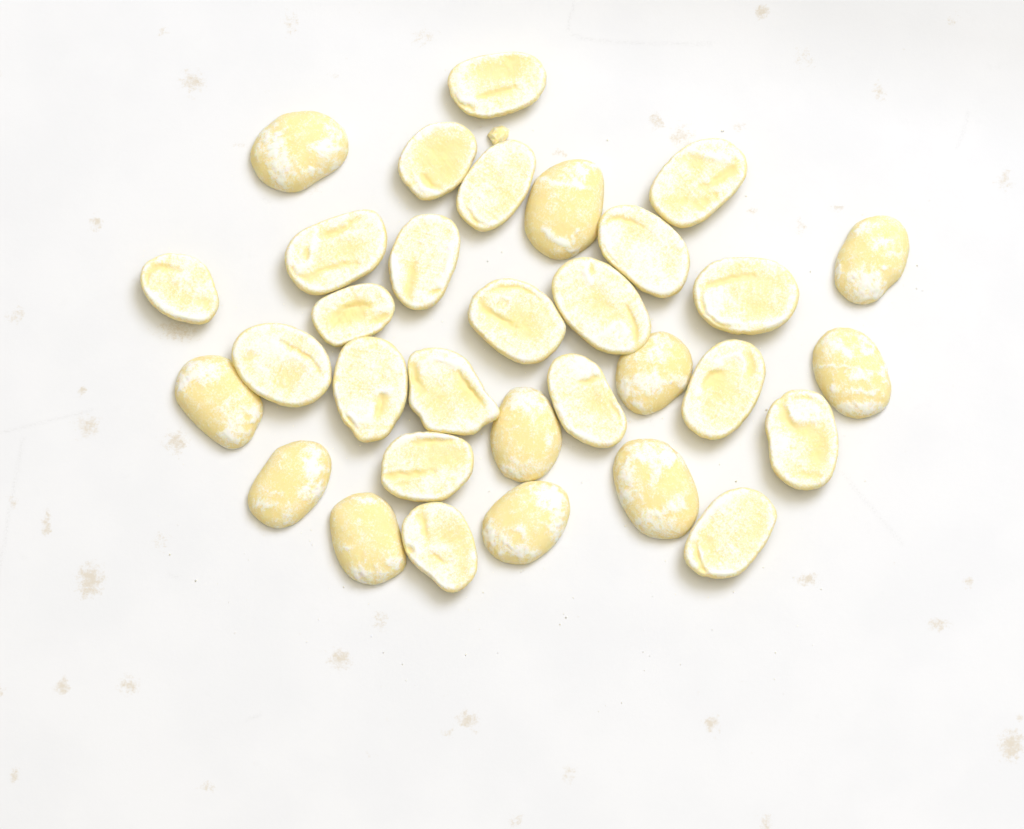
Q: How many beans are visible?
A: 32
